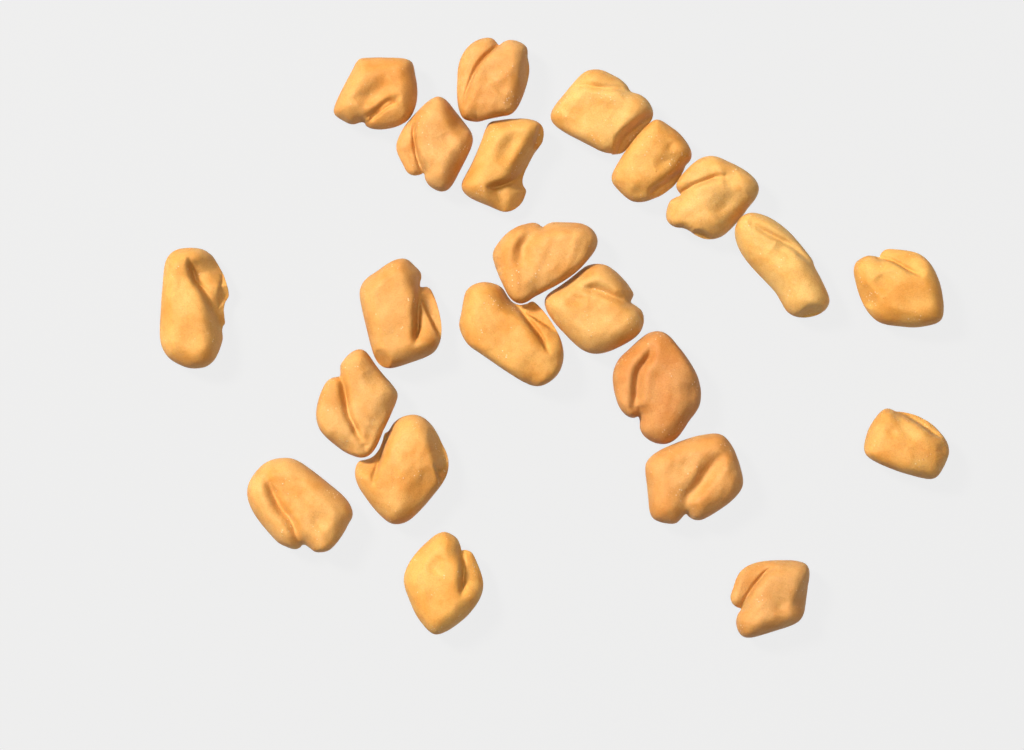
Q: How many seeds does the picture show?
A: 22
